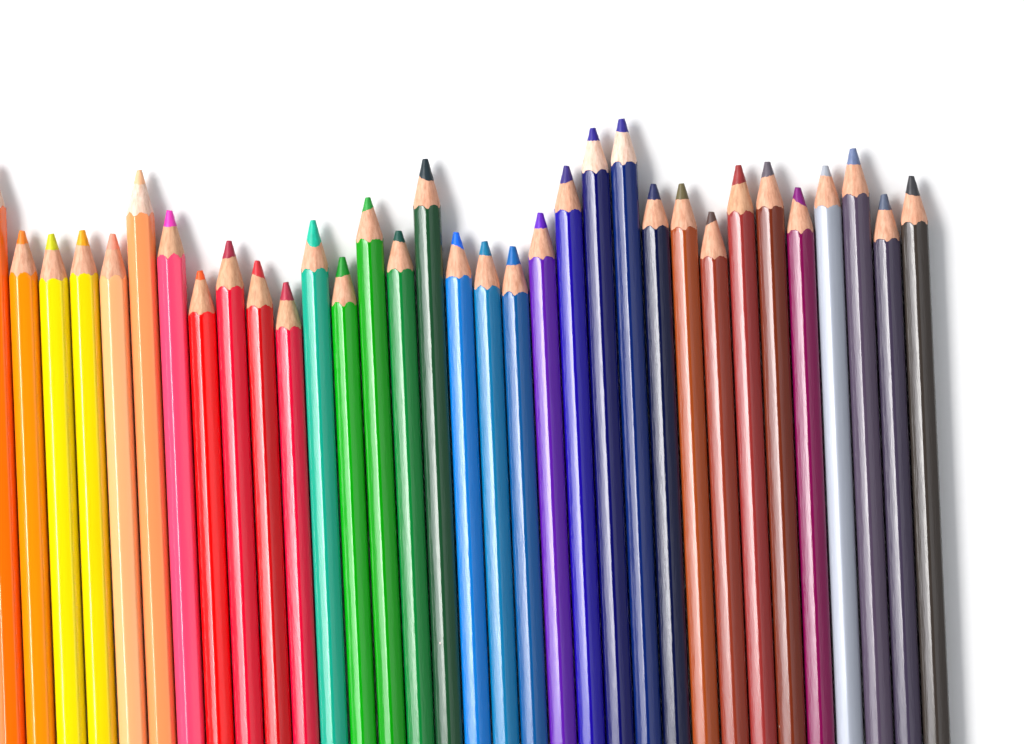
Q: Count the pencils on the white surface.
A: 33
